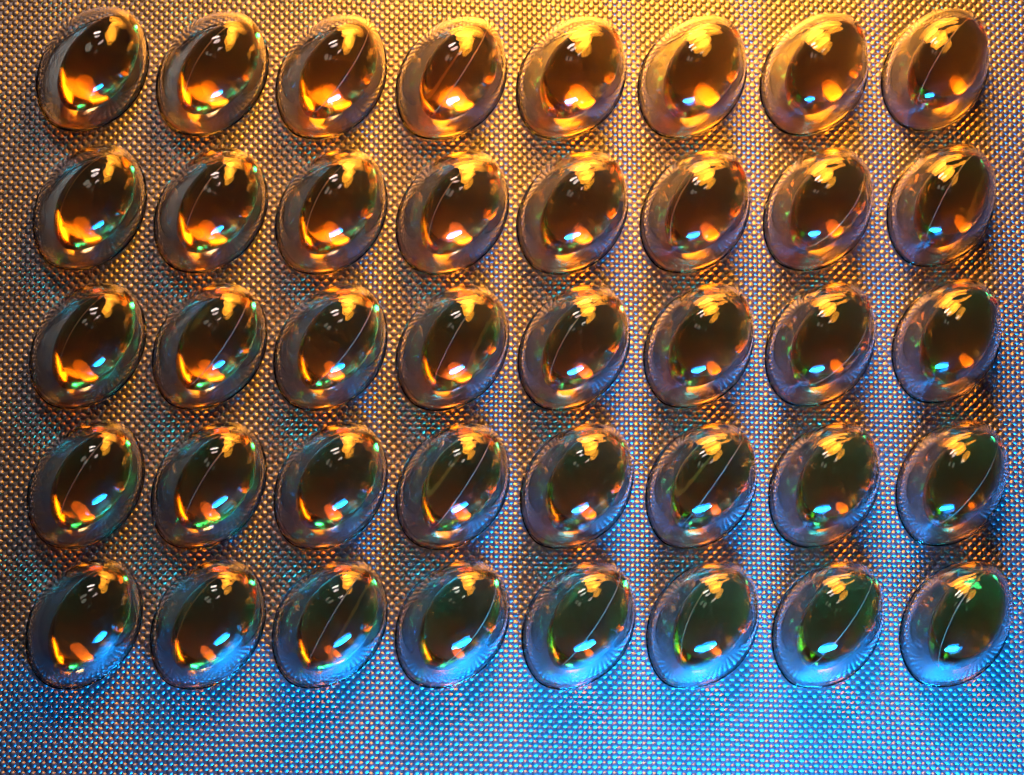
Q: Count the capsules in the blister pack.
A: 40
